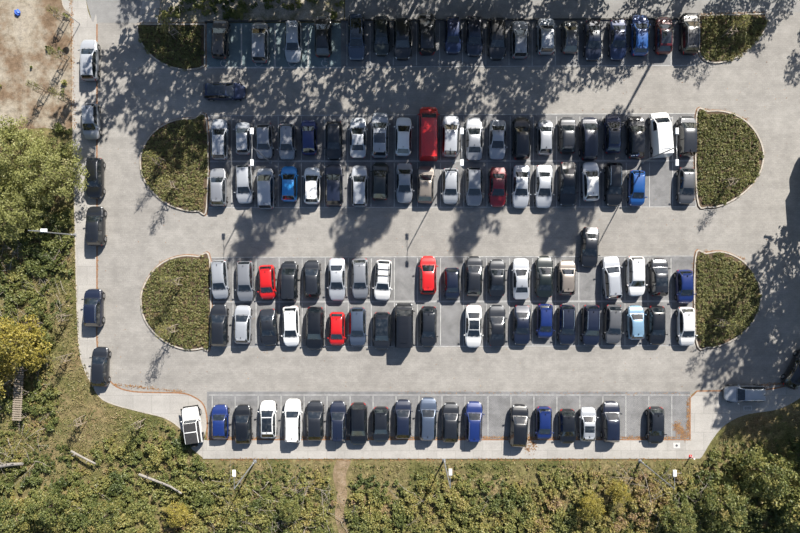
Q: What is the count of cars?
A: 128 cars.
